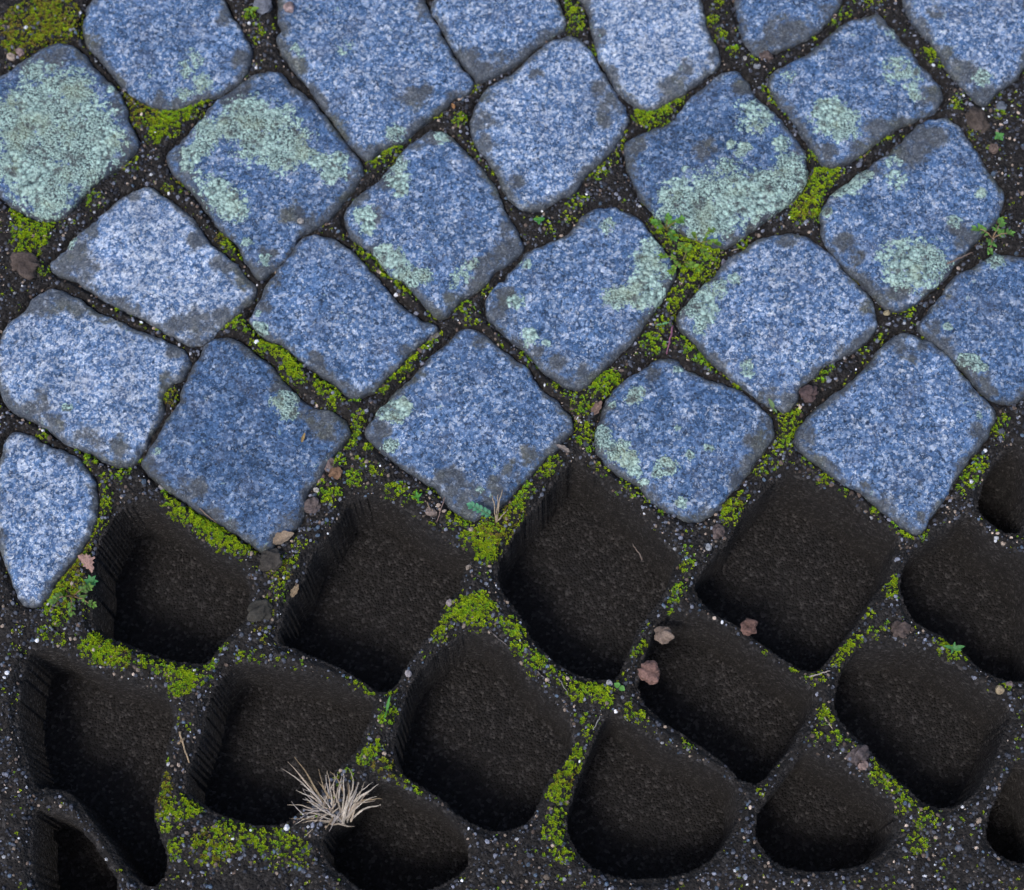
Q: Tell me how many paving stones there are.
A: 24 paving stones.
